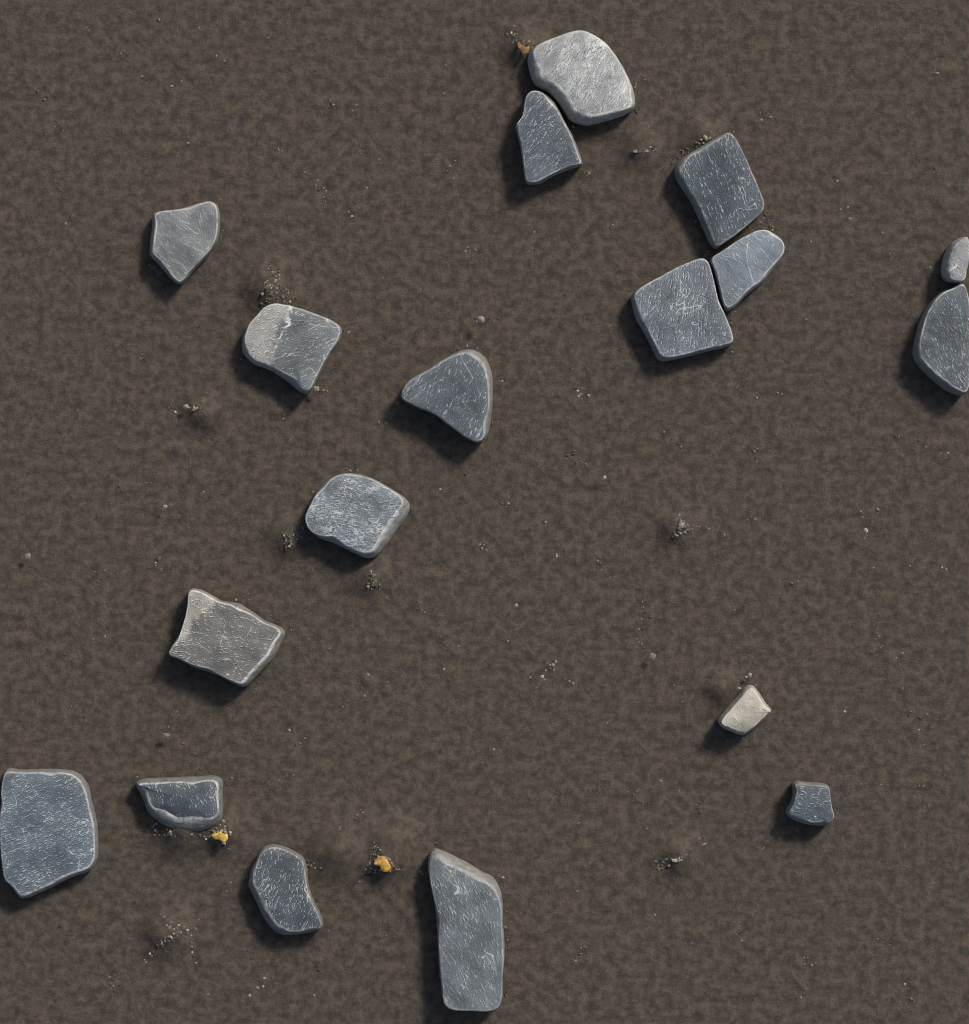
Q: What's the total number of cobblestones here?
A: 18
